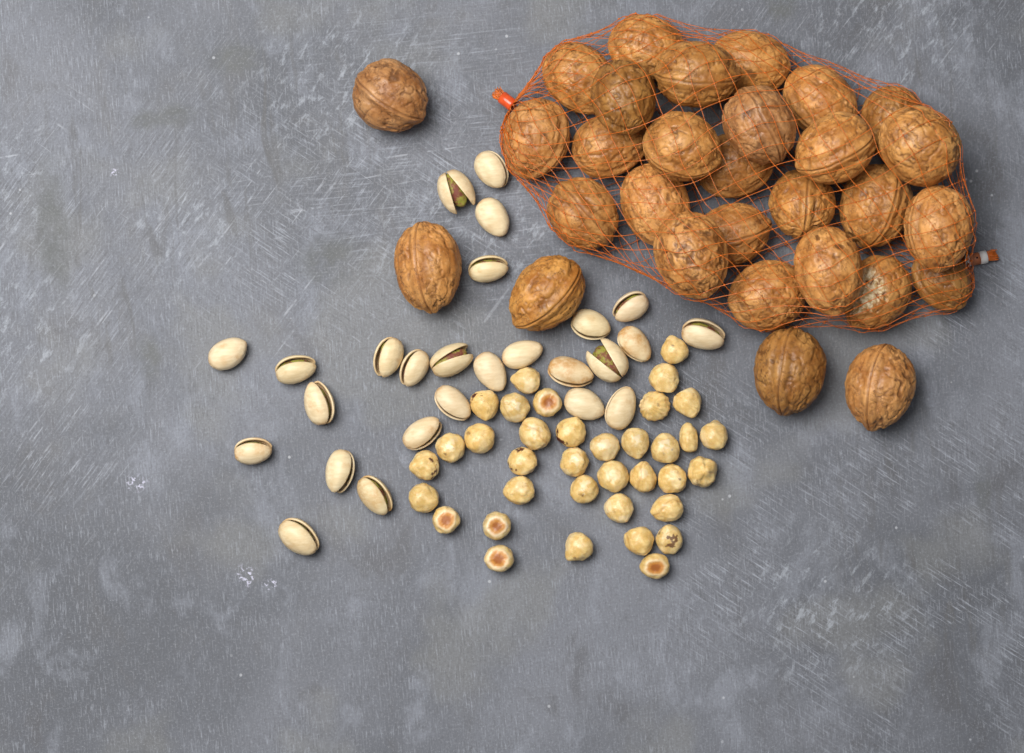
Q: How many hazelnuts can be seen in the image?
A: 36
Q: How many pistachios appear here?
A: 26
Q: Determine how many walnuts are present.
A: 30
